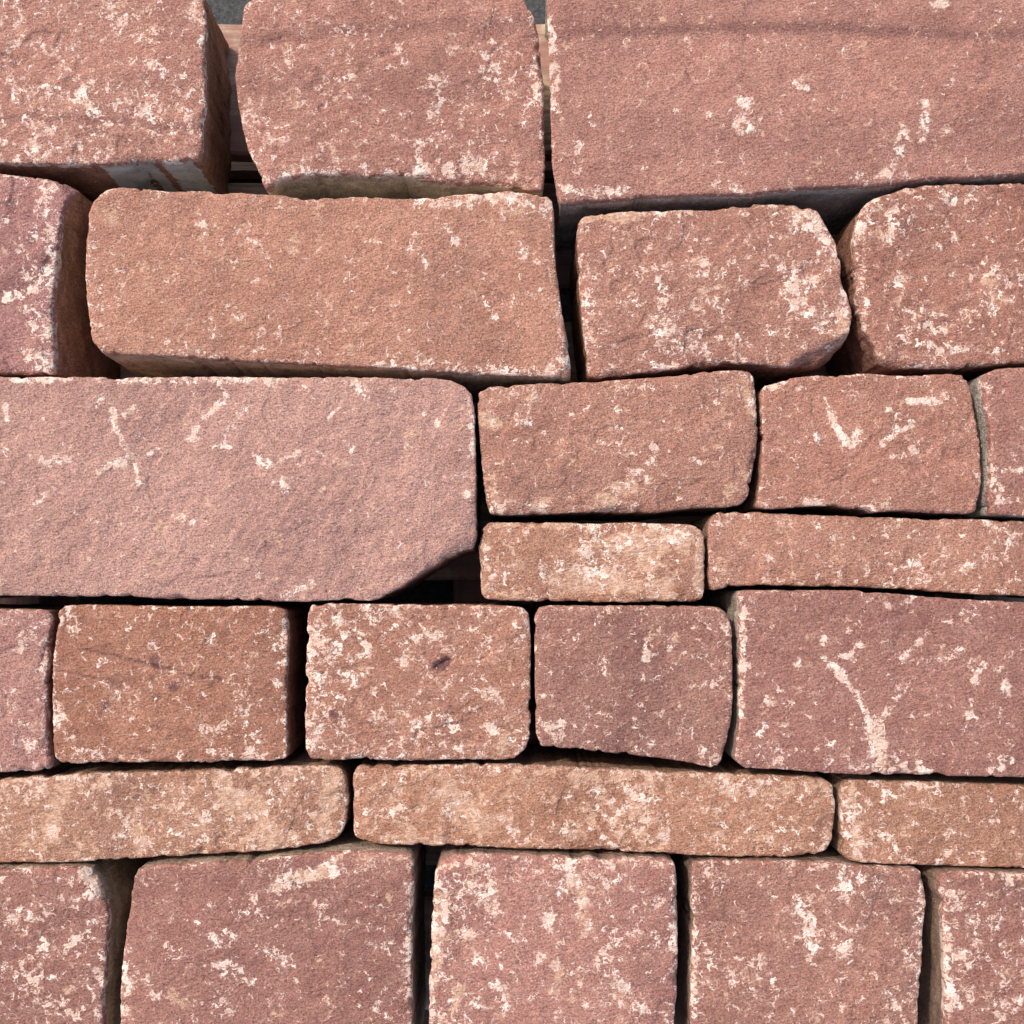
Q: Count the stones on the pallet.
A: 26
